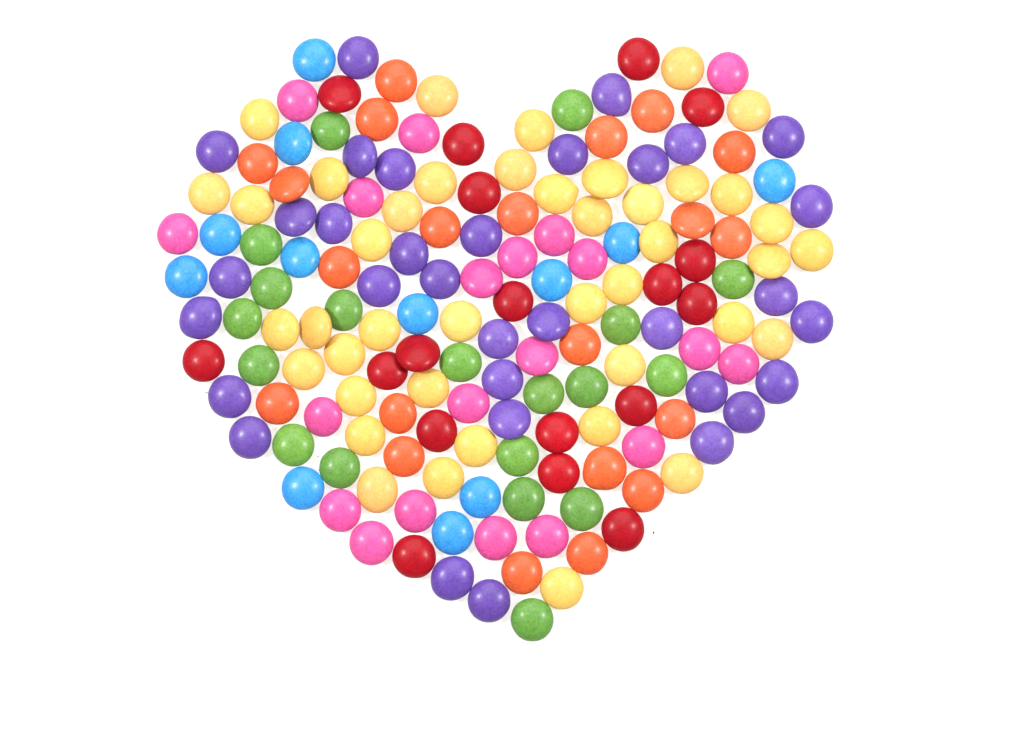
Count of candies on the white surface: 165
